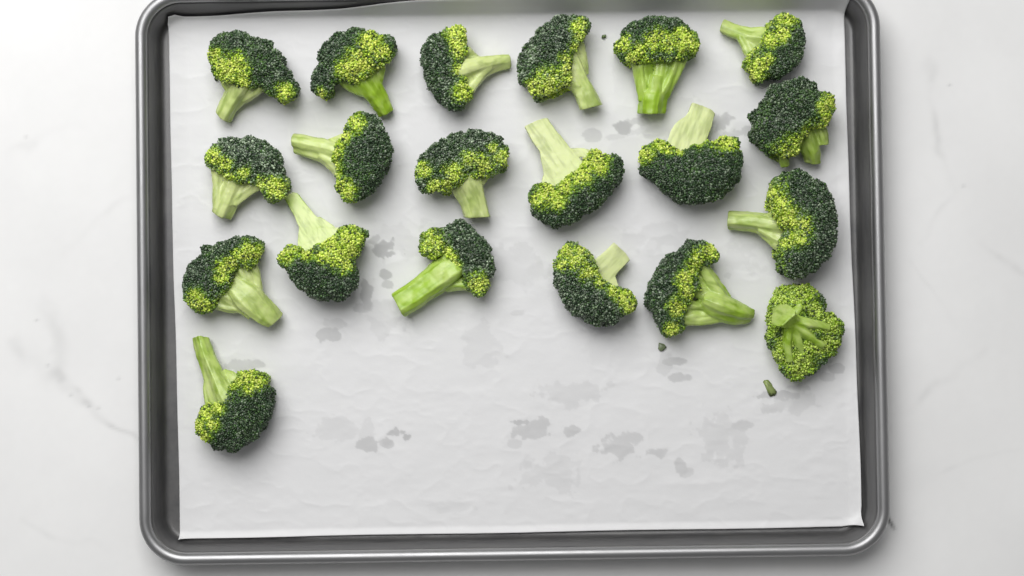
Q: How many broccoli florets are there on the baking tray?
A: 20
